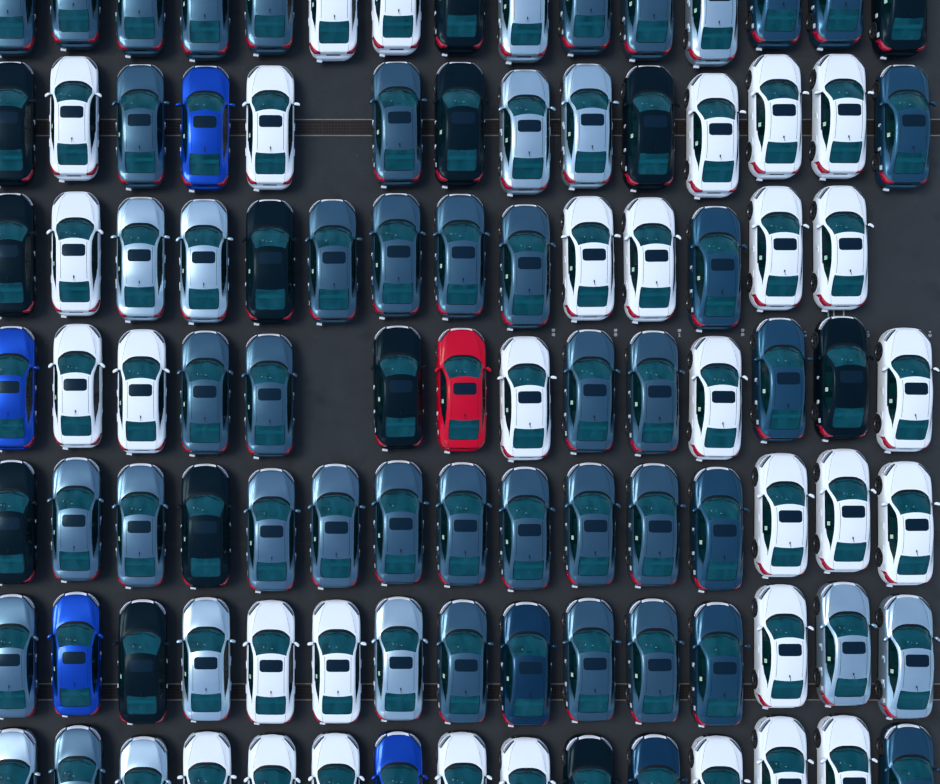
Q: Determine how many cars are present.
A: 102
